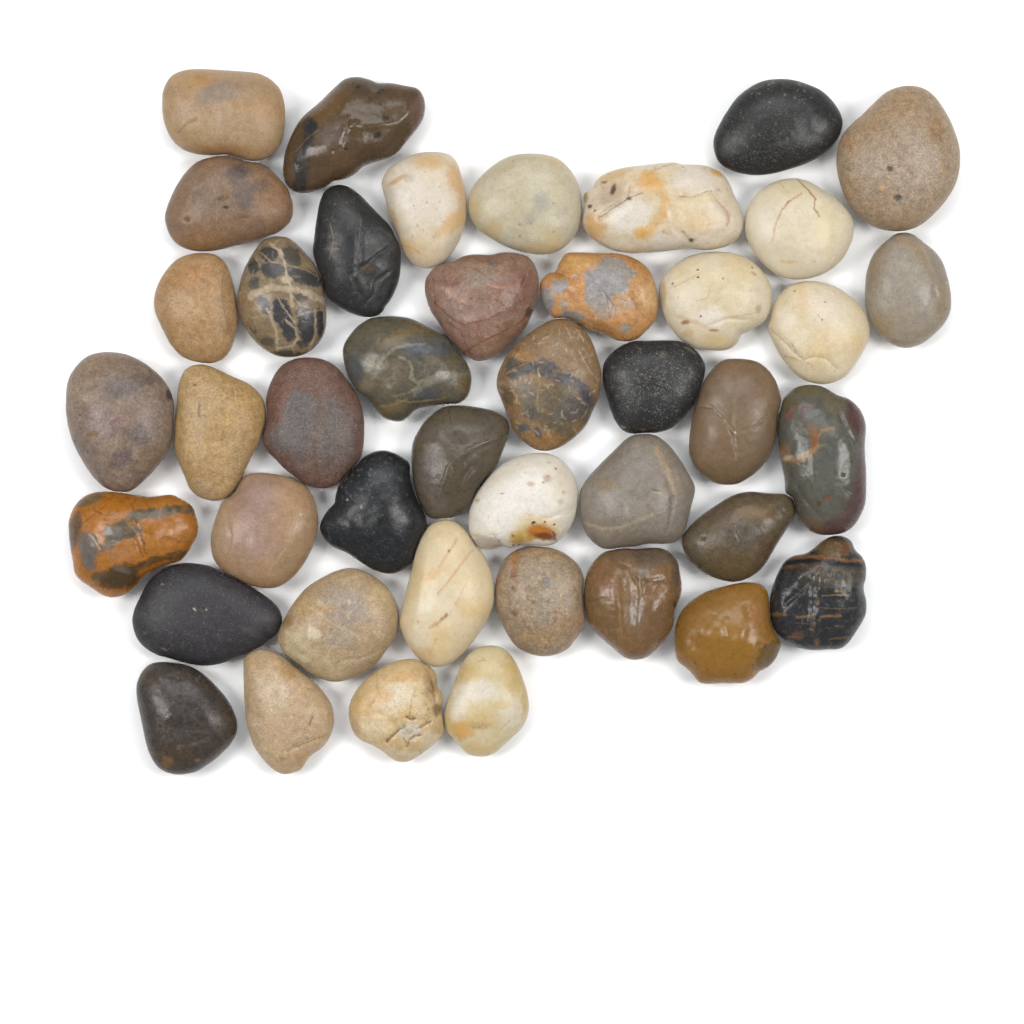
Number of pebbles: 43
